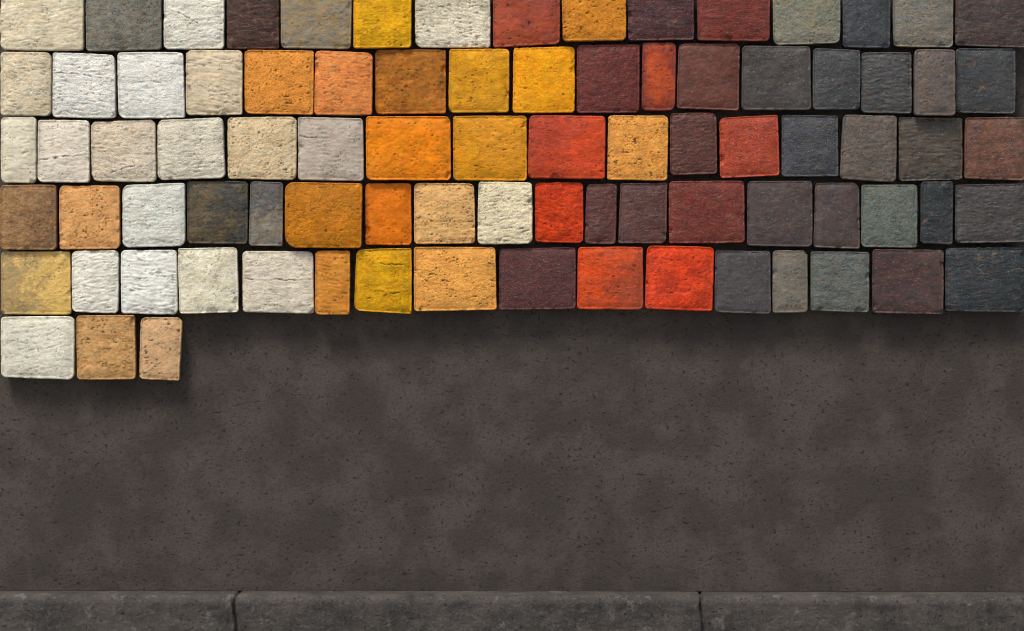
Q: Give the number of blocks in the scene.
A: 85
